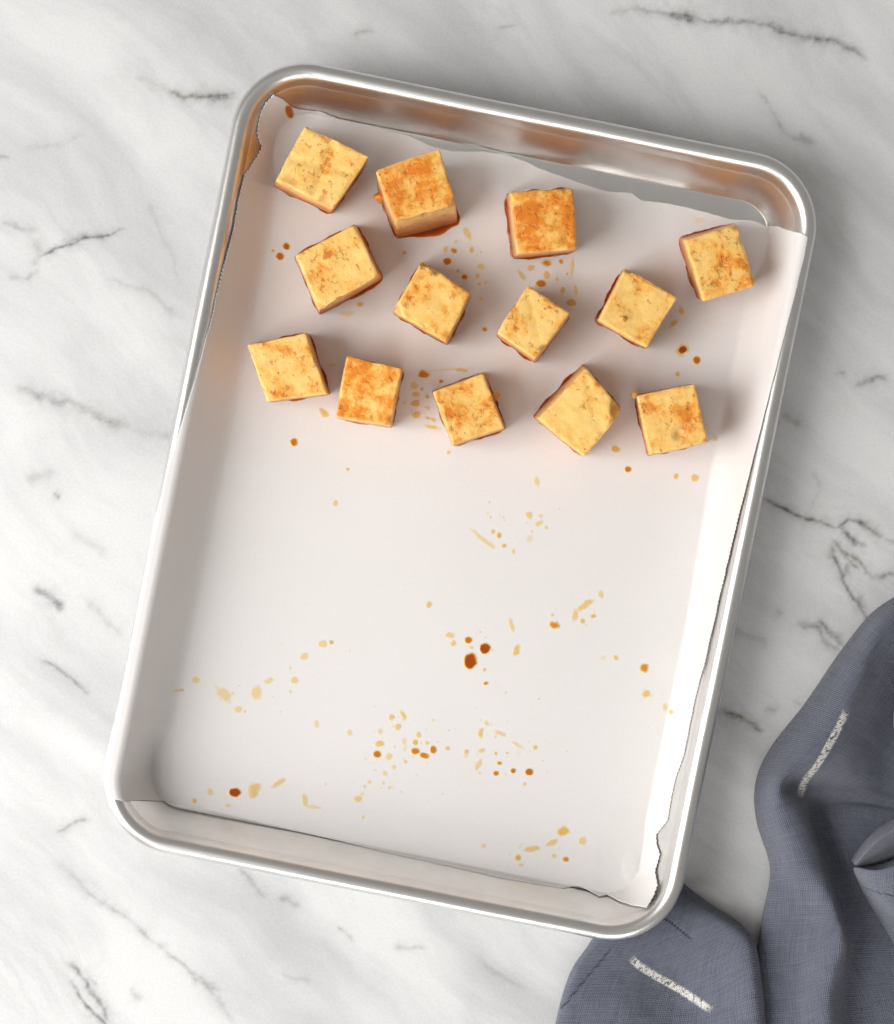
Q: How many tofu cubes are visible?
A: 13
